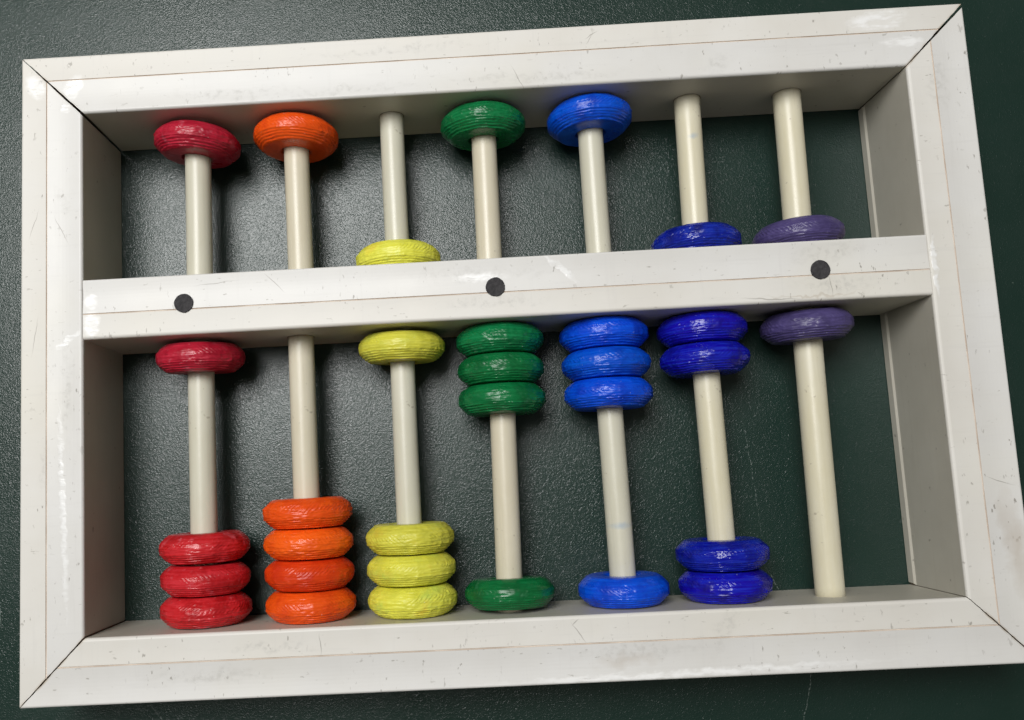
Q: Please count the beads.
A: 32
